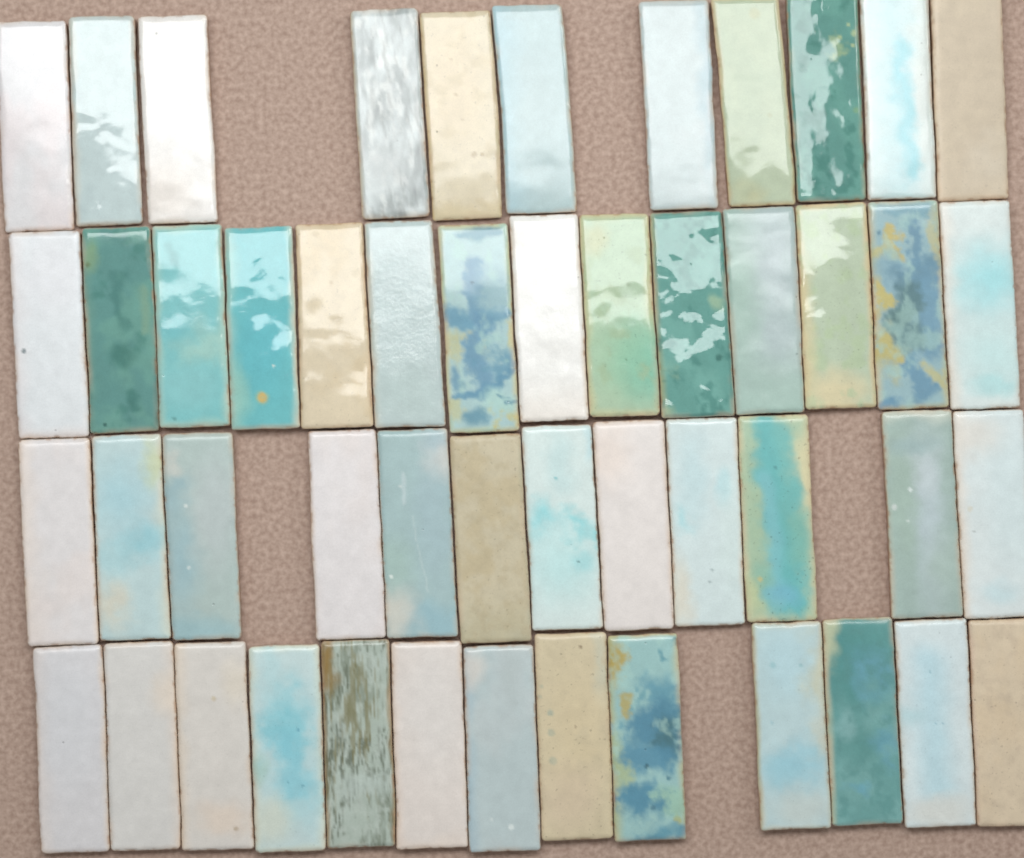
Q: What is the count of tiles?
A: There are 50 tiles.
